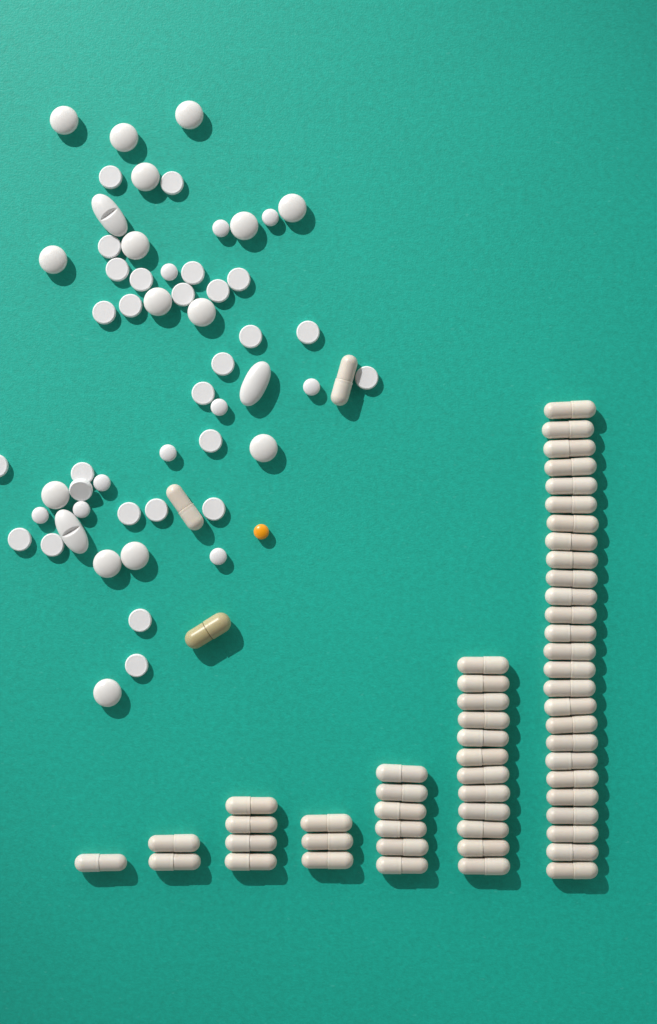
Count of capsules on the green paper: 57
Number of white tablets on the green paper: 55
